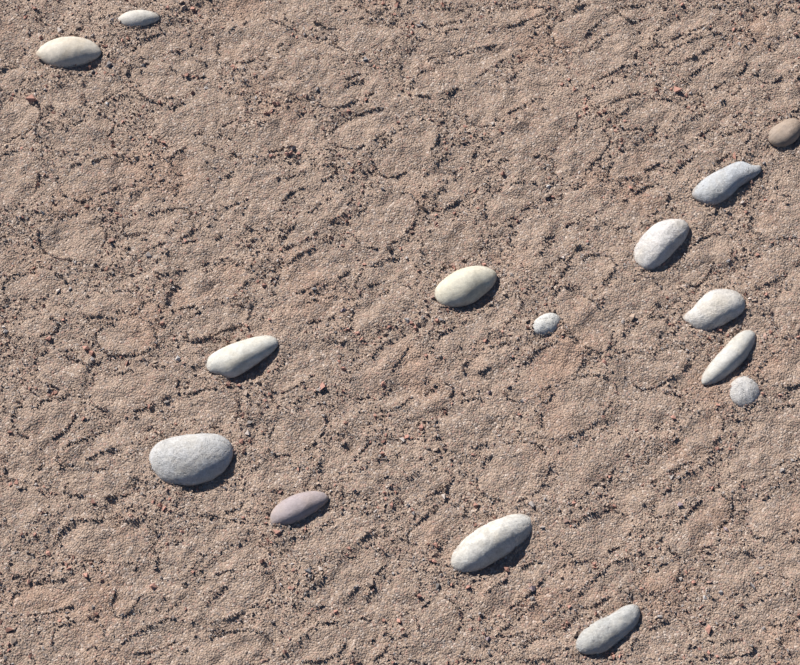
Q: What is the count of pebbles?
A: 15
